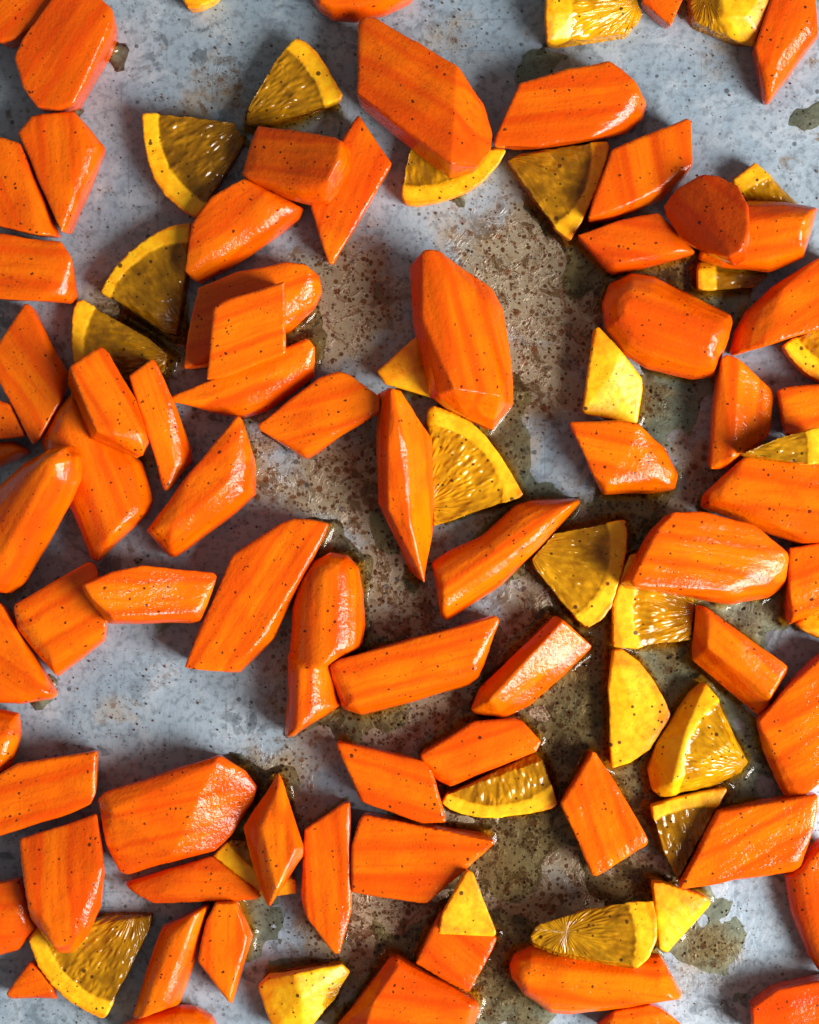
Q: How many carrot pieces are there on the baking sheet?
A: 72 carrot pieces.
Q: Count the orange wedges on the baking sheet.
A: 29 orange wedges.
